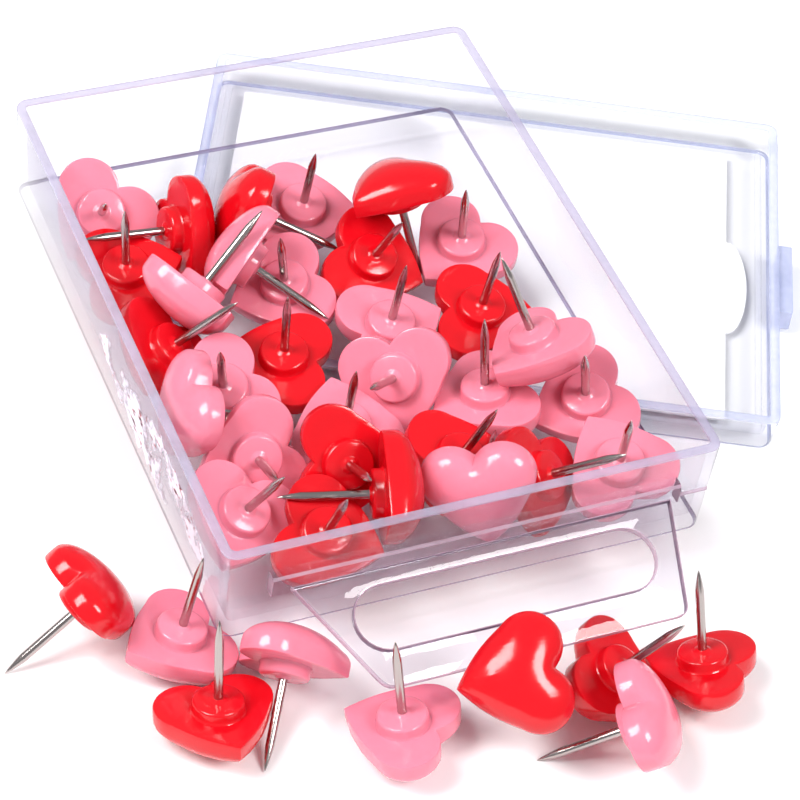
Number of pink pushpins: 22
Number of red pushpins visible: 18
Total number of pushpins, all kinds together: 40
